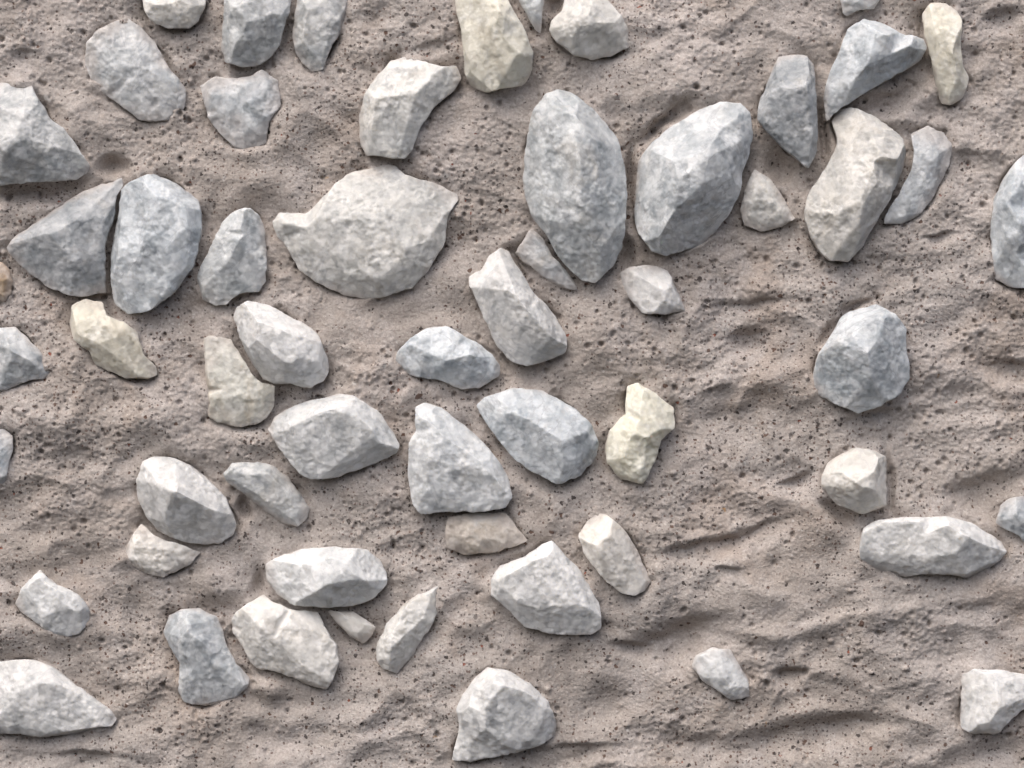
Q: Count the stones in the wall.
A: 58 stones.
